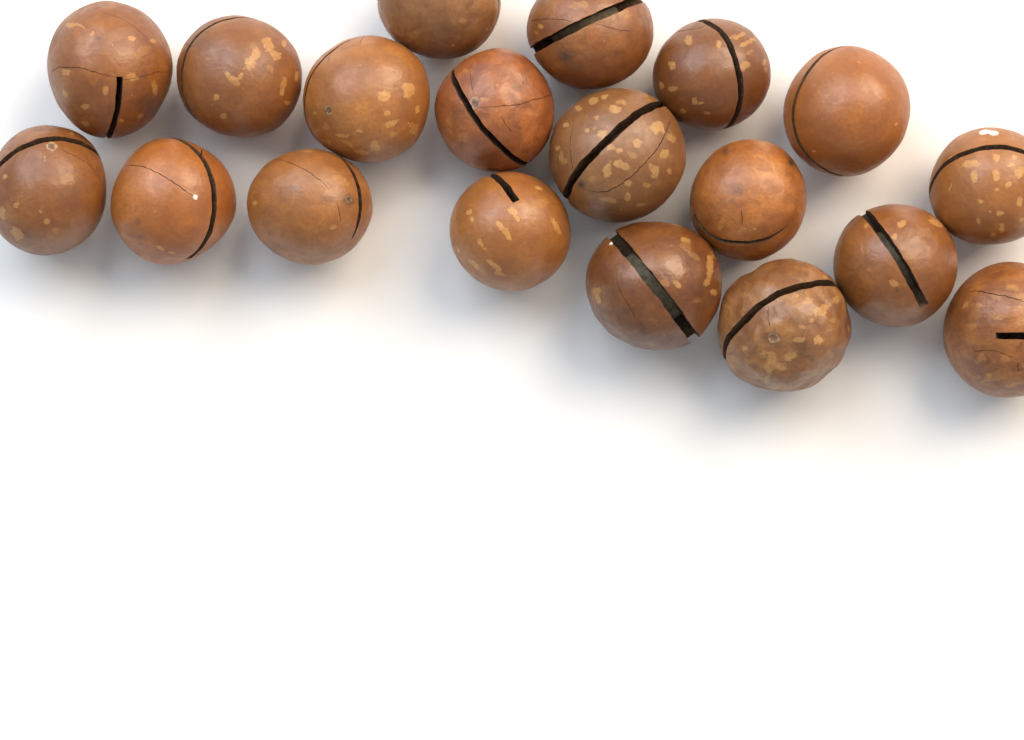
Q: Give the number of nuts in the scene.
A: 19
